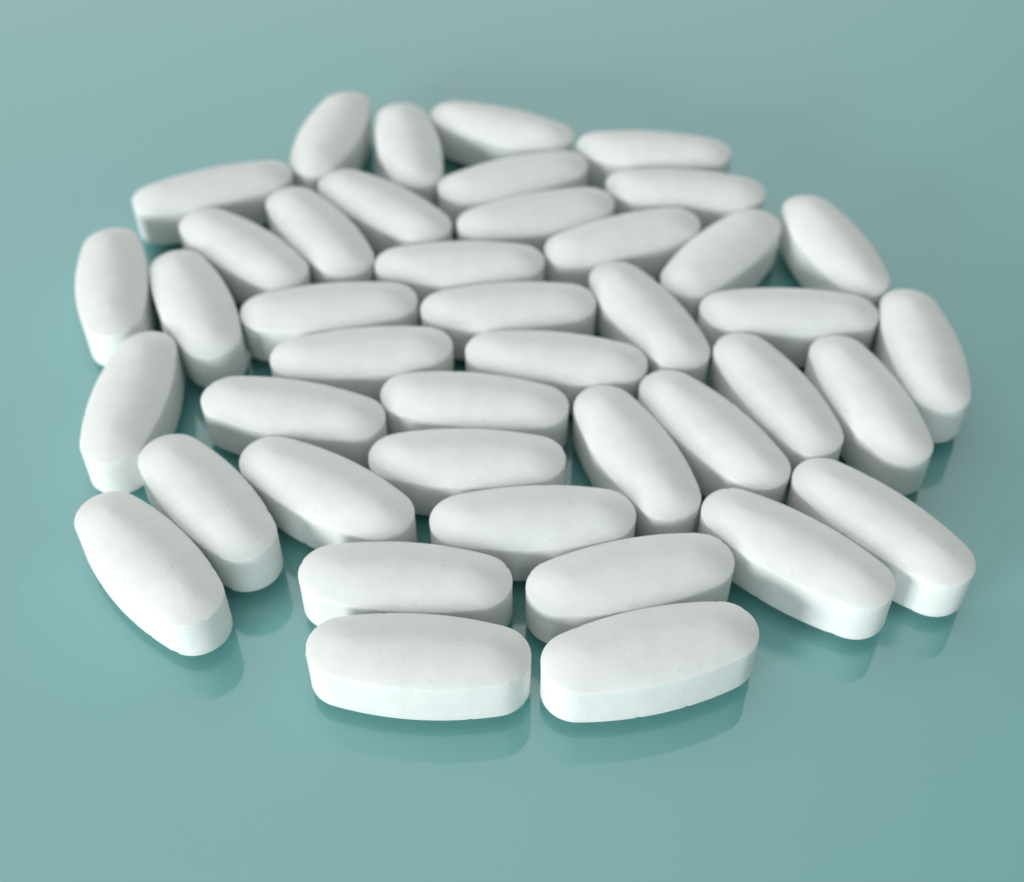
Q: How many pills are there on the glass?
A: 42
